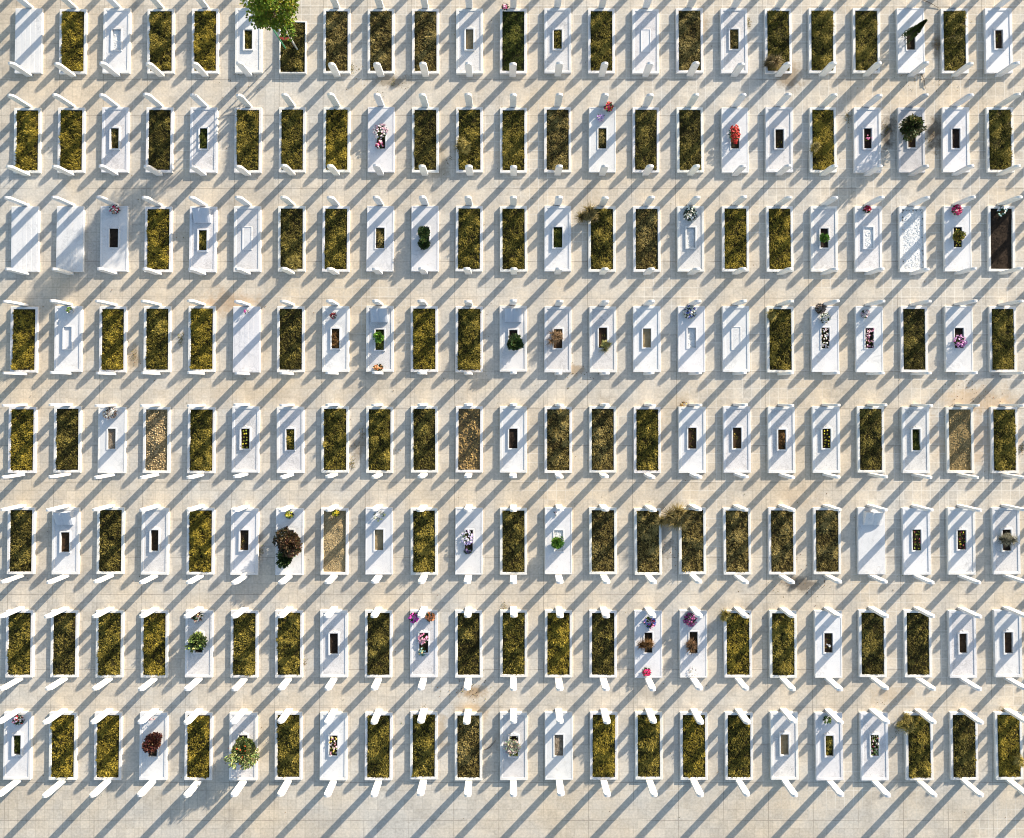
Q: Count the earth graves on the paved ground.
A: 103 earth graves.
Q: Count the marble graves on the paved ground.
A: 81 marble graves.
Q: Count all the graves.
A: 184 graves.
